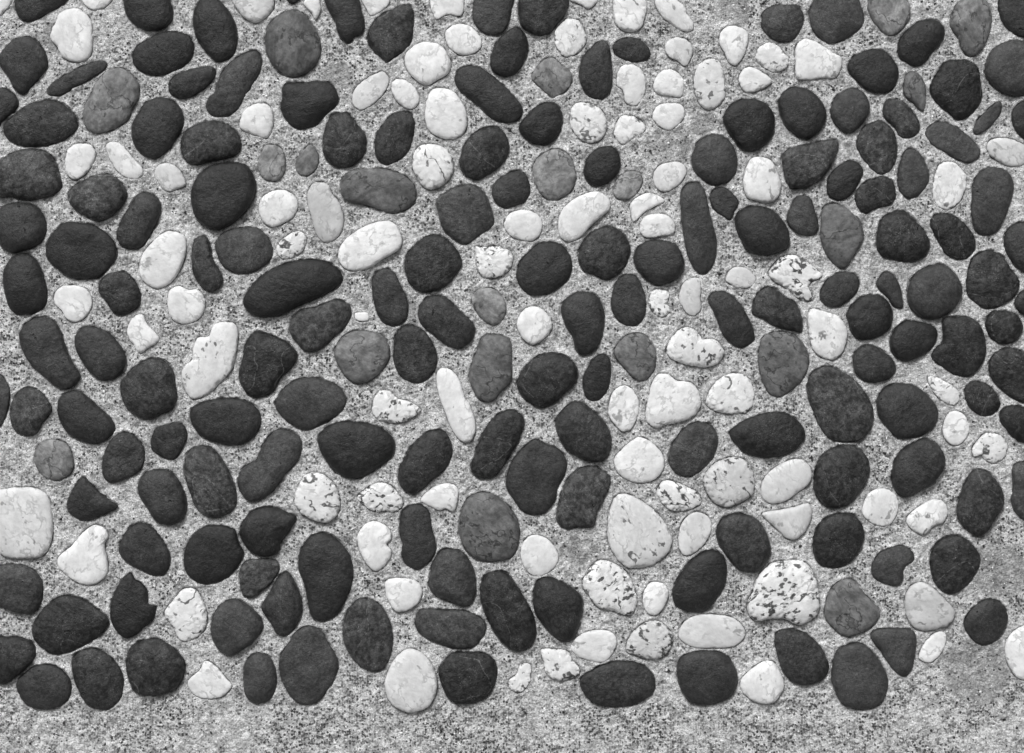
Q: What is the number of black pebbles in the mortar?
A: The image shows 158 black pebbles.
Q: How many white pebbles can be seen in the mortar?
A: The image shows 98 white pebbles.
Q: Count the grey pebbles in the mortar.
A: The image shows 20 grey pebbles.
